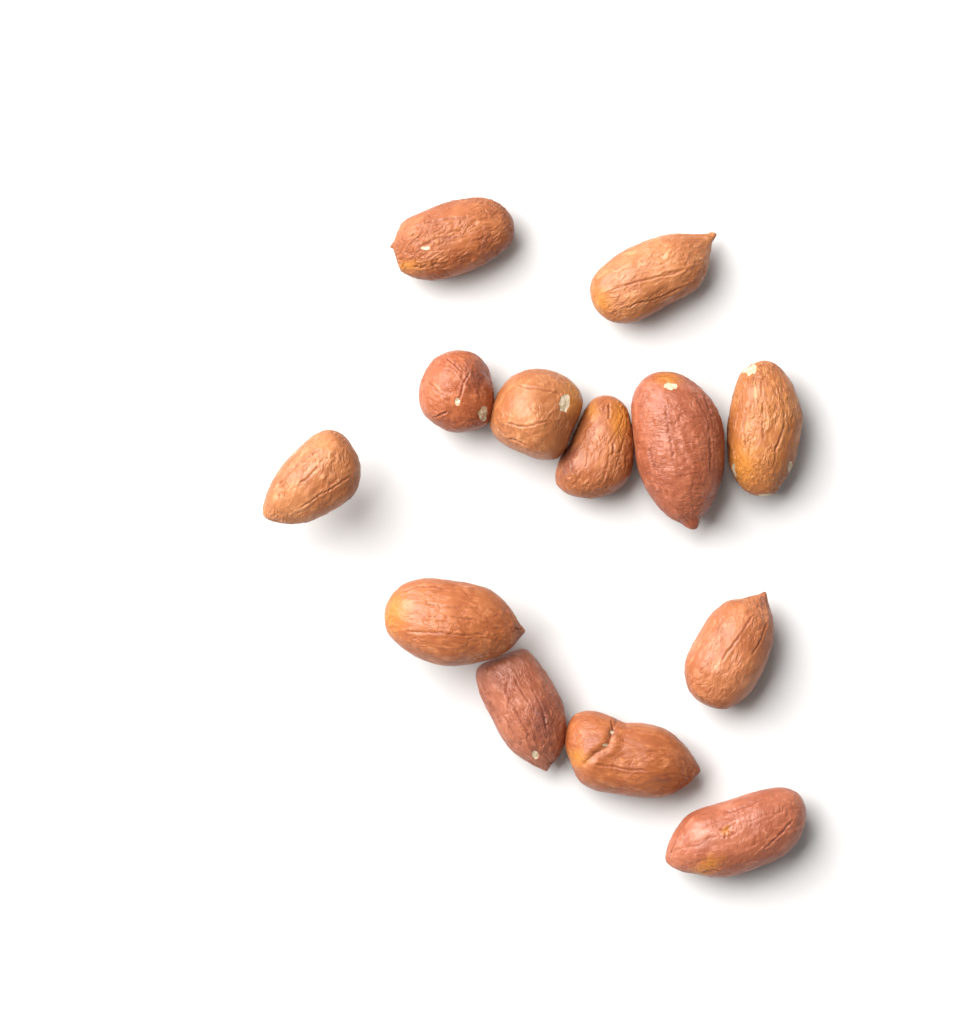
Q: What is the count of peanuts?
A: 13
